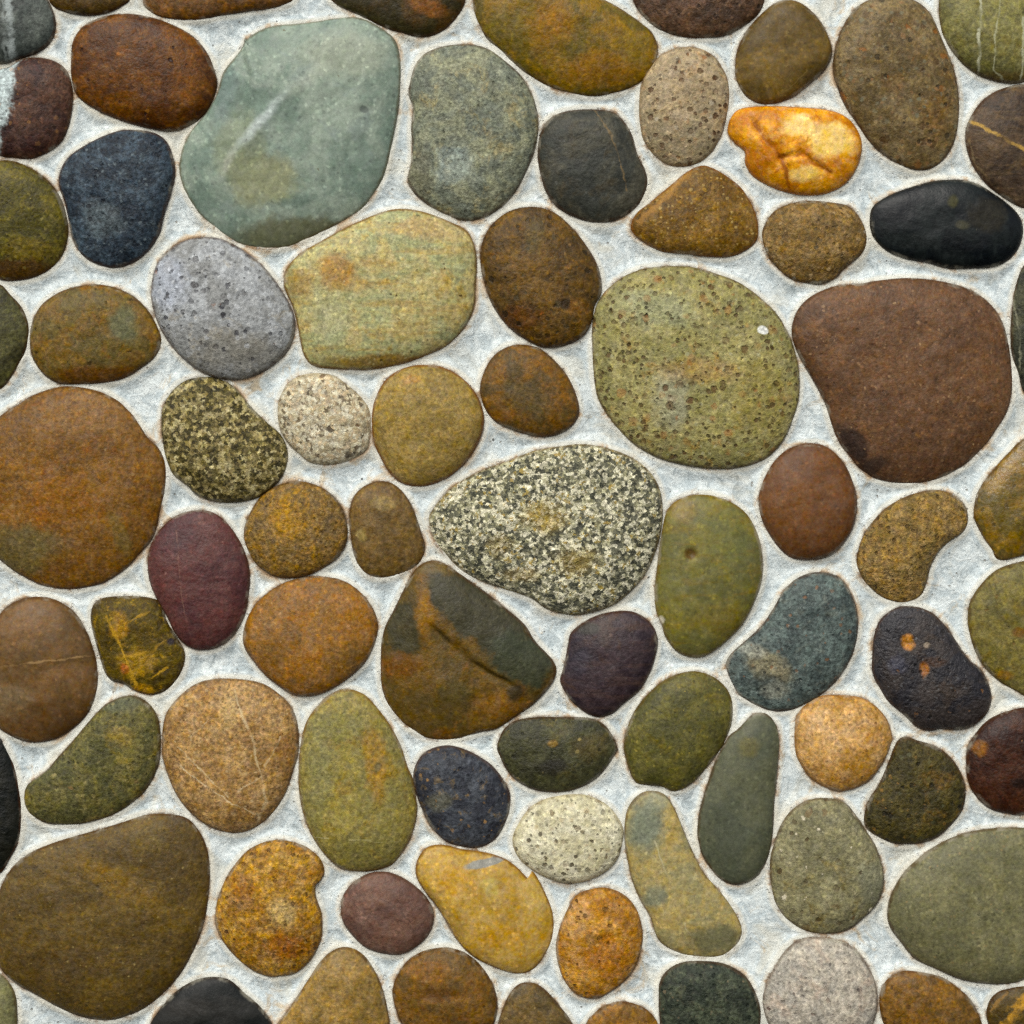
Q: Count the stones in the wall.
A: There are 81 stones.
